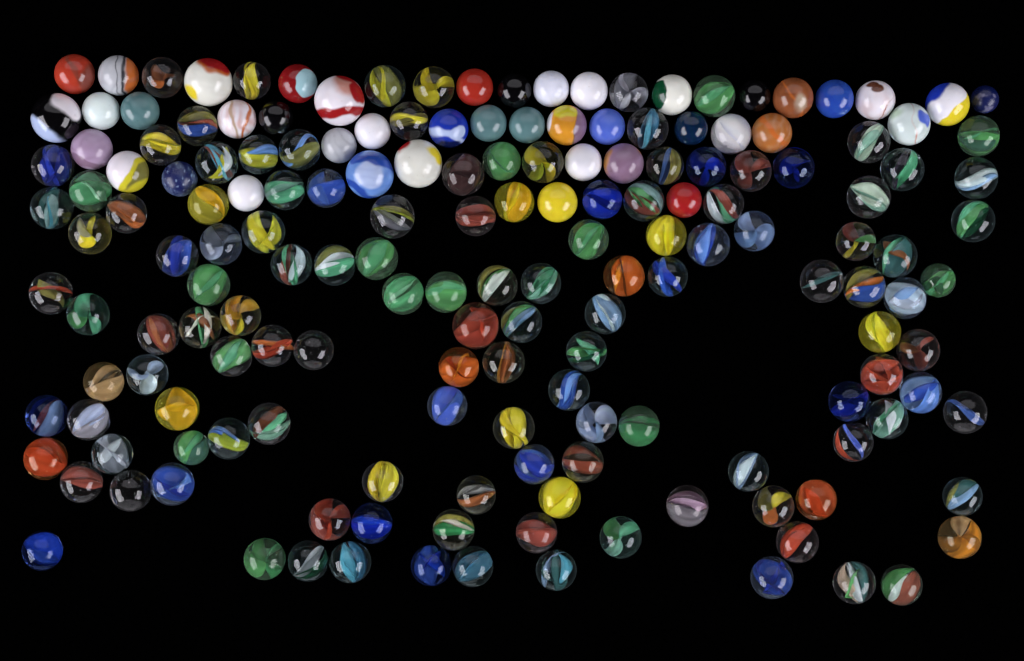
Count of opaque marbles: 41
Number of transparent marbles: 131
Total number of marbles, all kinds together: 172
